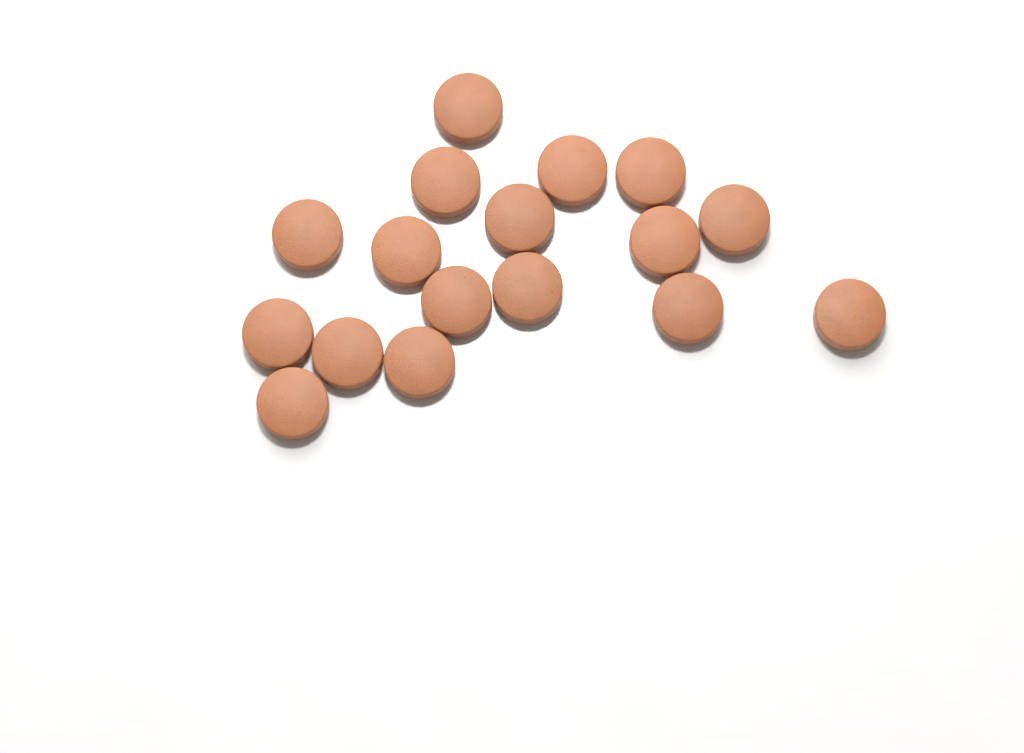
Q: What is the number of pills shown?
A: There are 17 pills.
